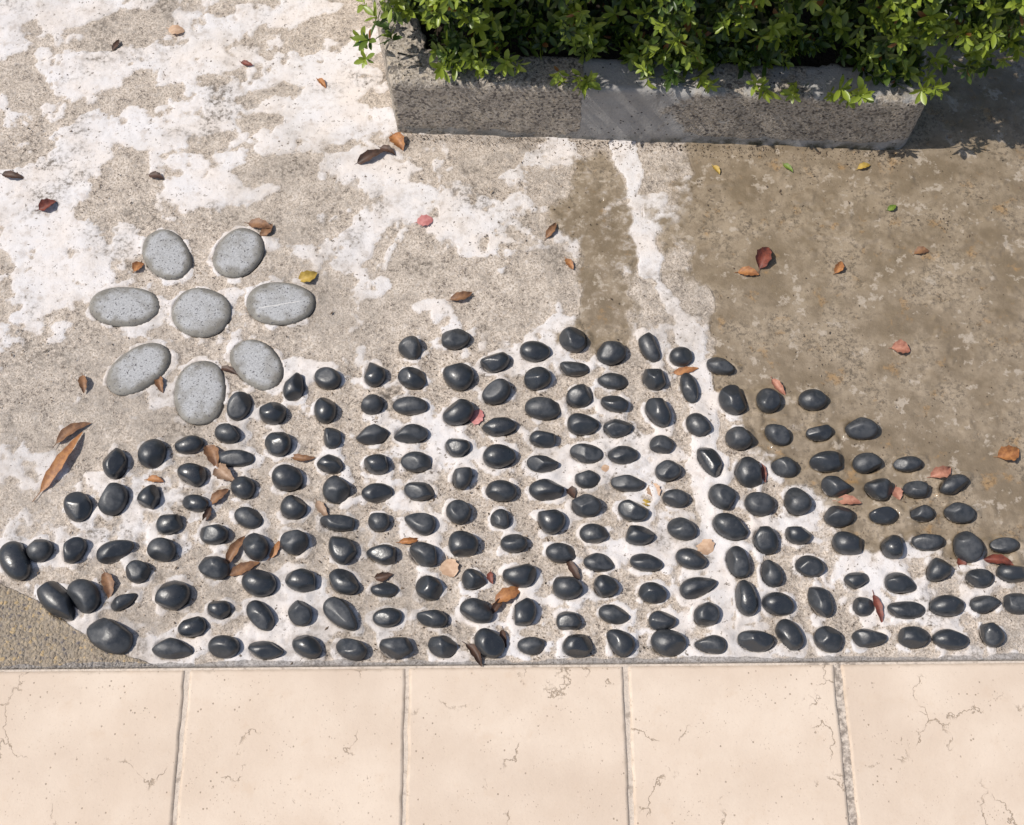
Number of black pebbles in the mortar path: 200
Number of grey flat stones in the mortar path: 8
